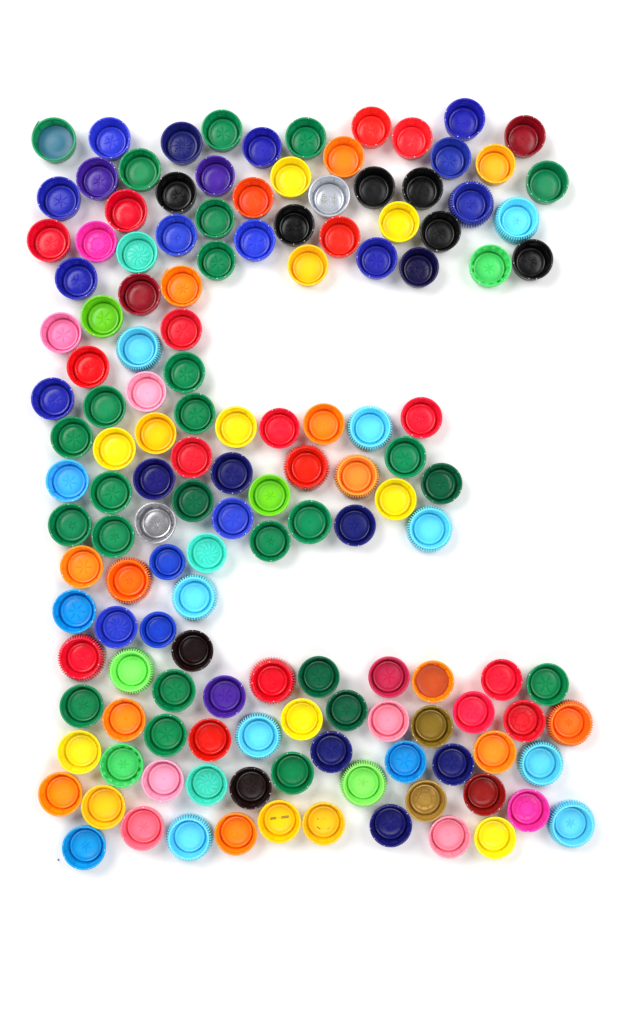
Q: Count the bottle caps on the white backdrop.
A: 142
